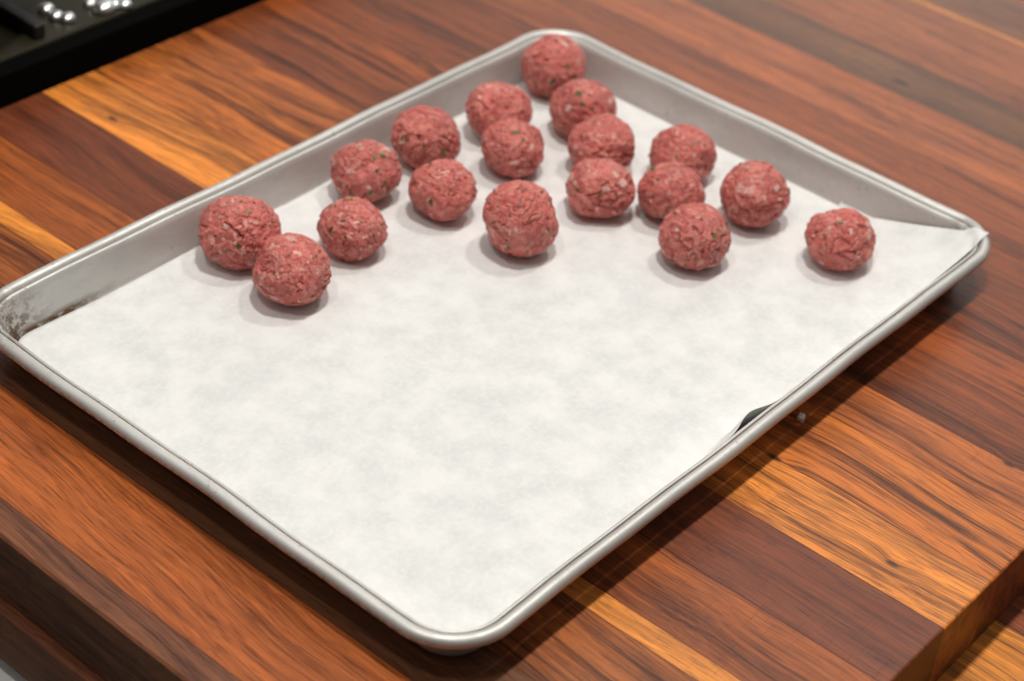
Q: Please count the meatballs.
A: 18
